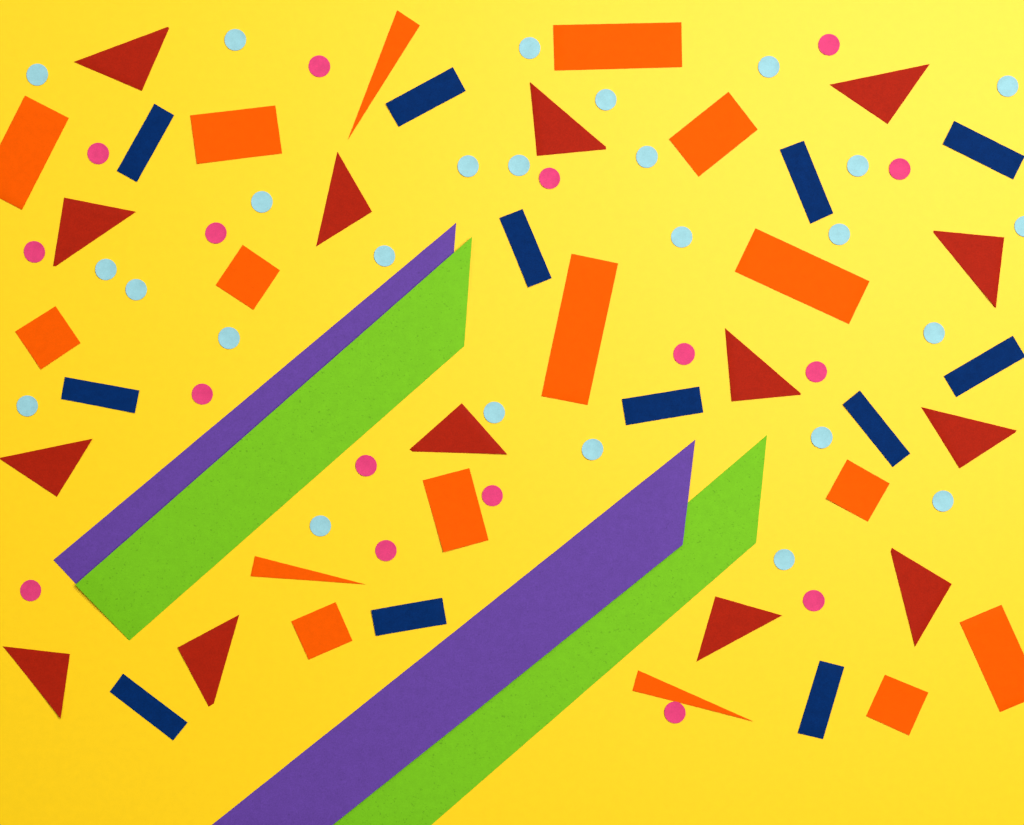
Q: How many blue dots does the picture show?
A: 26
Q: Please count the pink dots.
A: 16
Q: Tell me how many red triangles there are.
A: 14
